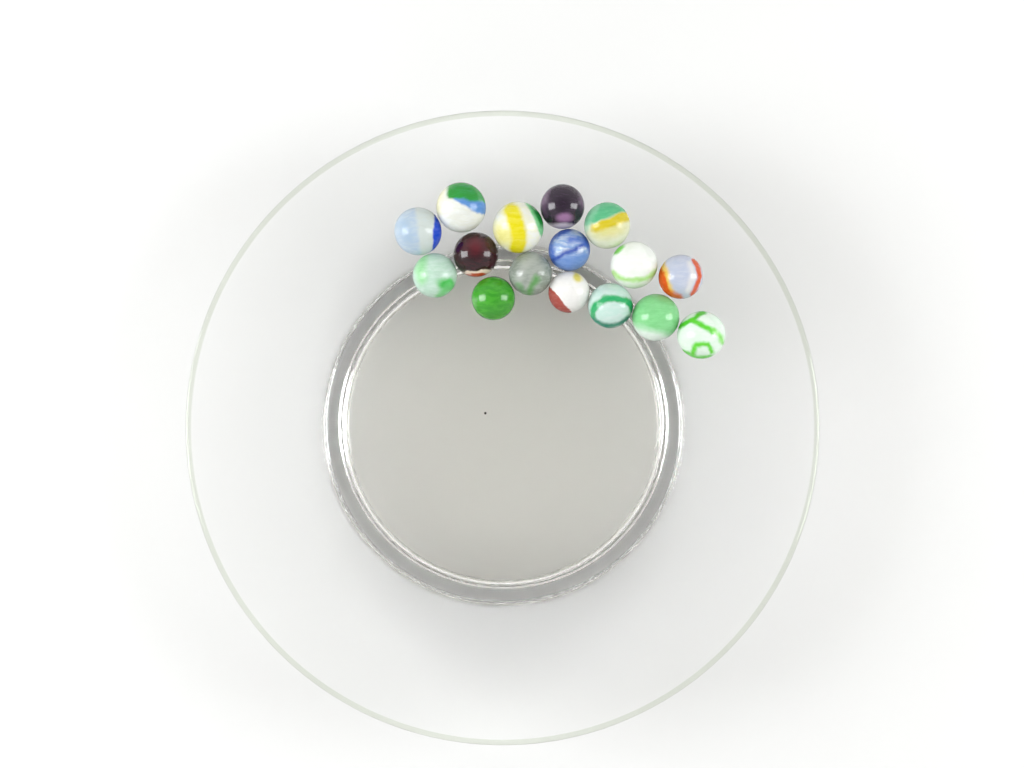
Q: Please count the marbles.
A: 16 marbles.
